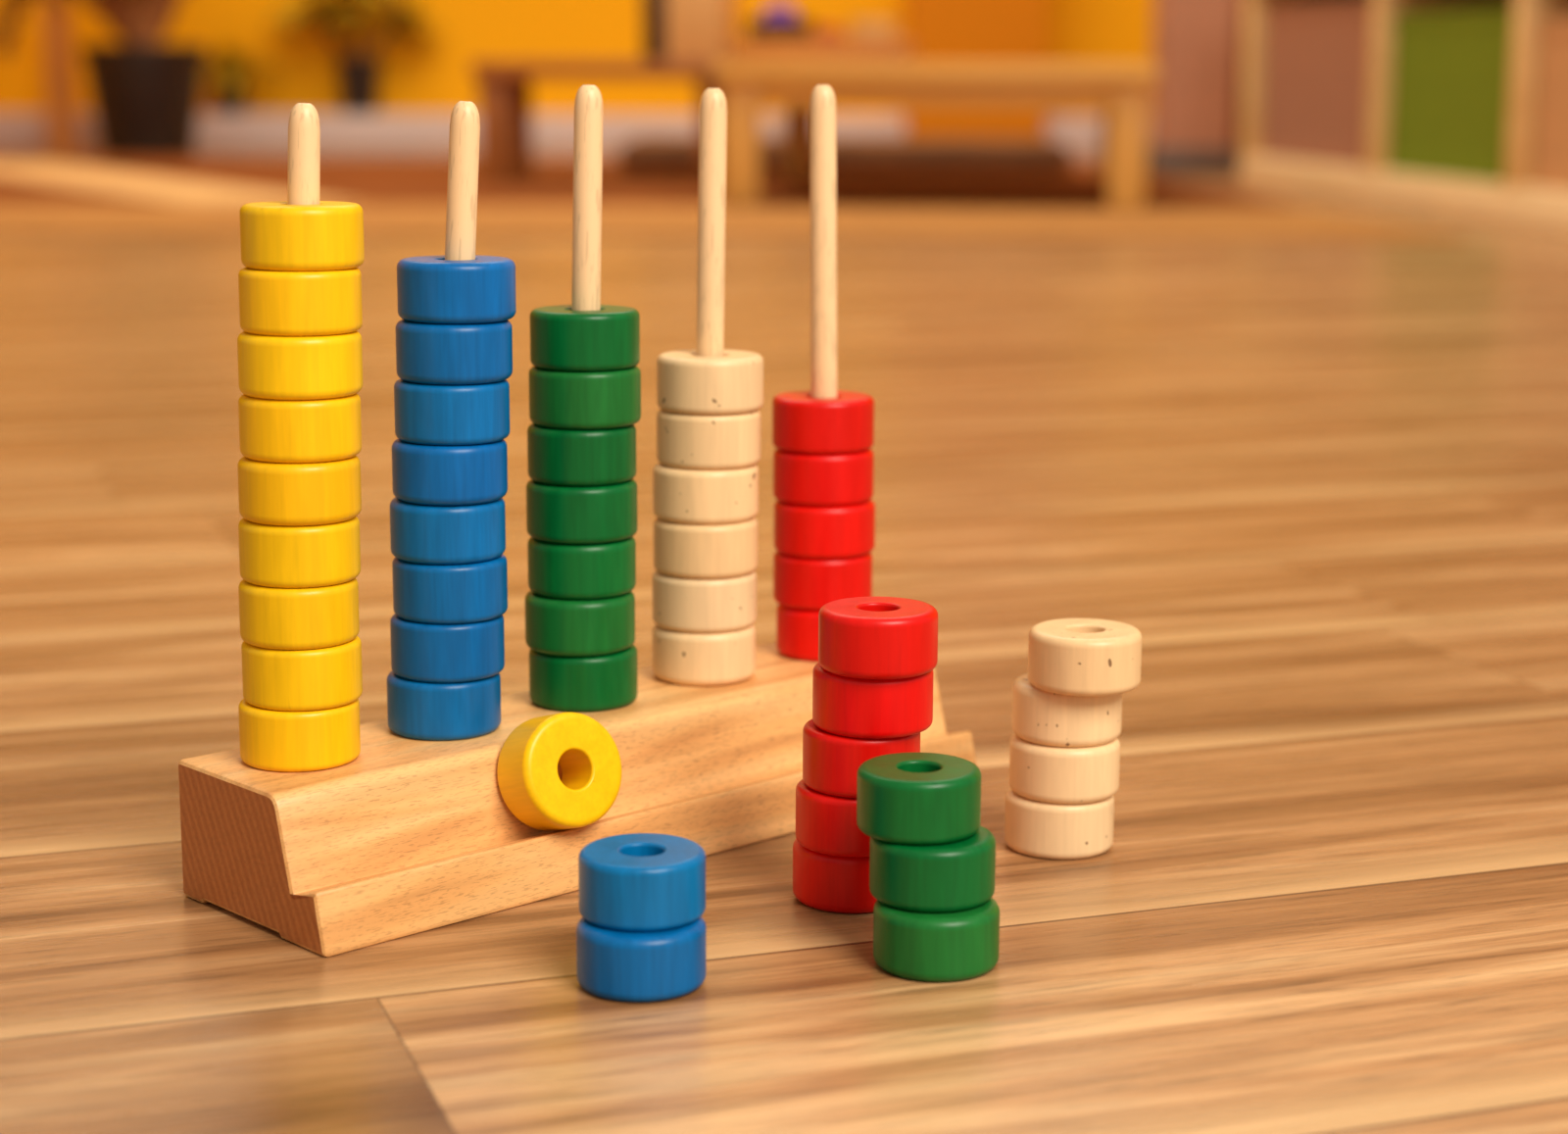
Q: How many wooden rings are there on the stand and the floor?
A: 50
